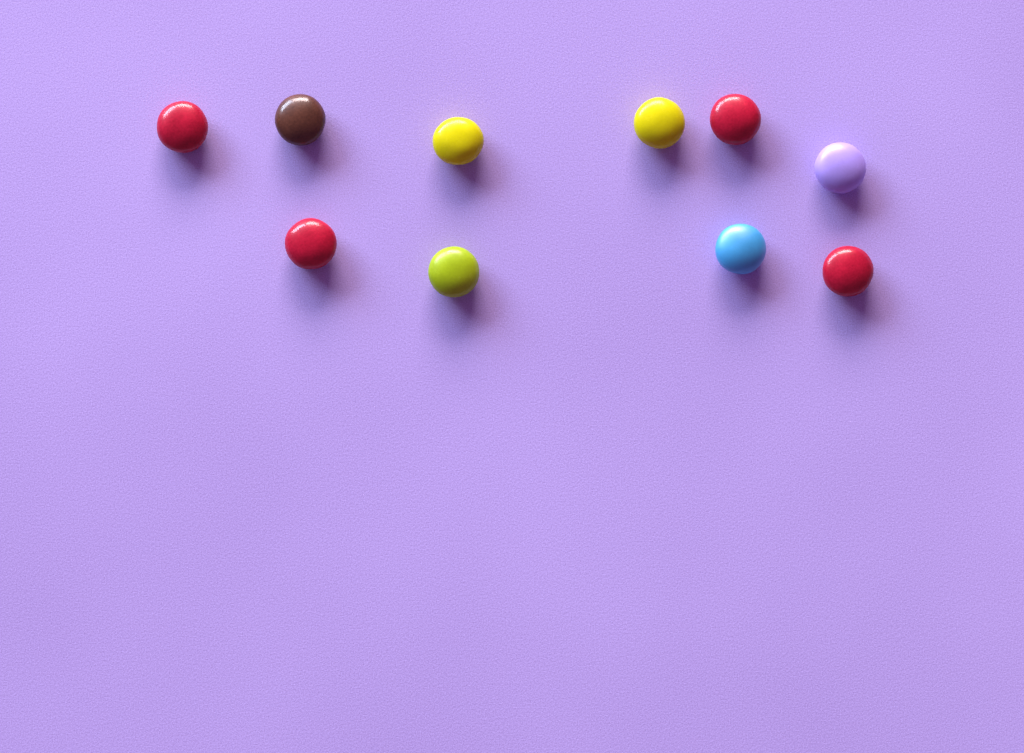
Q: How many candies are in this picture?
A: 10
